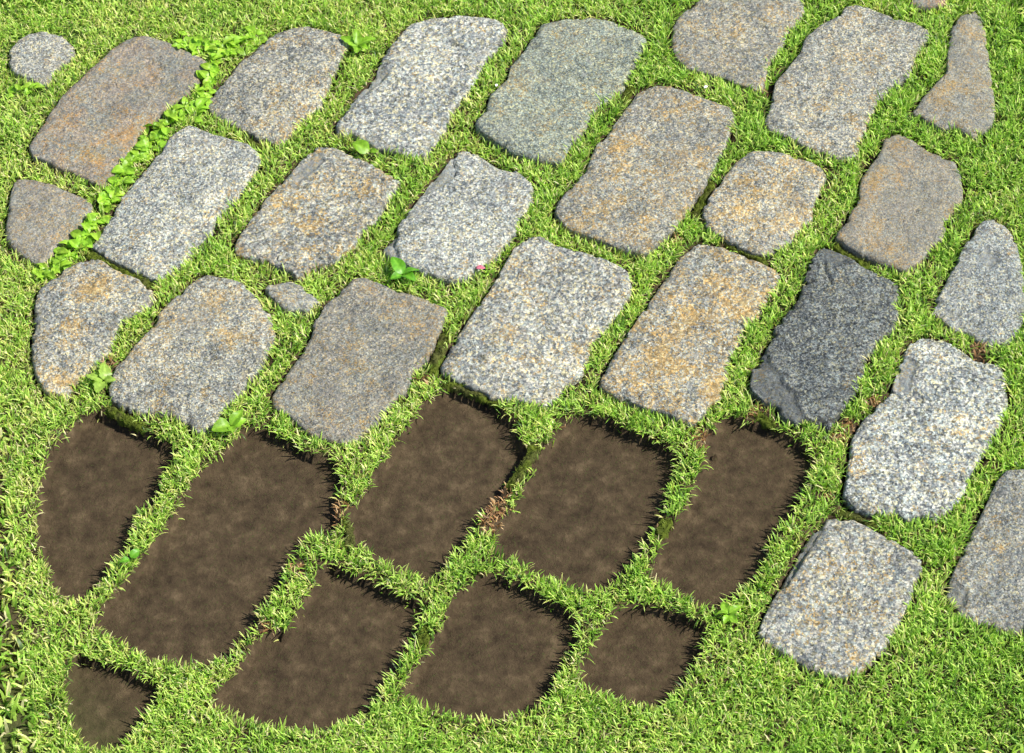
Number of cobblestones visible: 27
